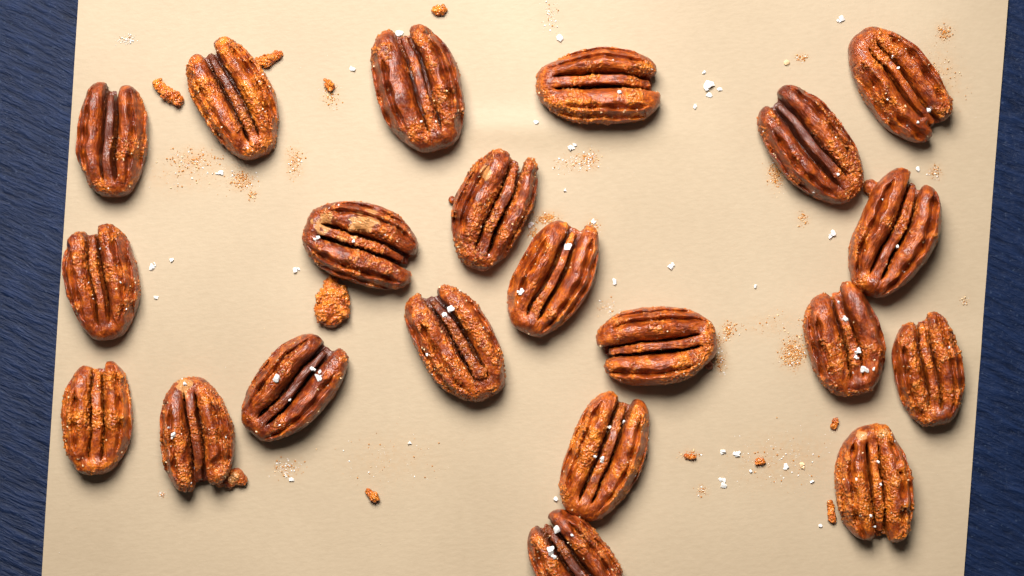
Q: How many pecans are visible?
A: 21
